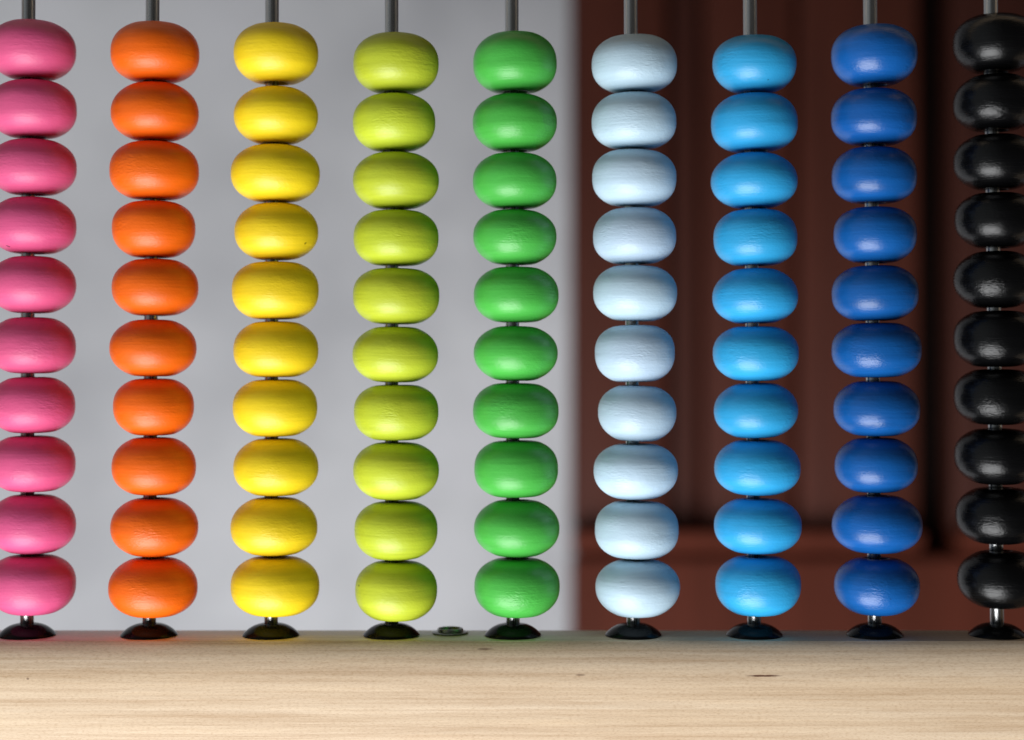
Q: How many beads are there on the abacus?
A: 90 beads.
